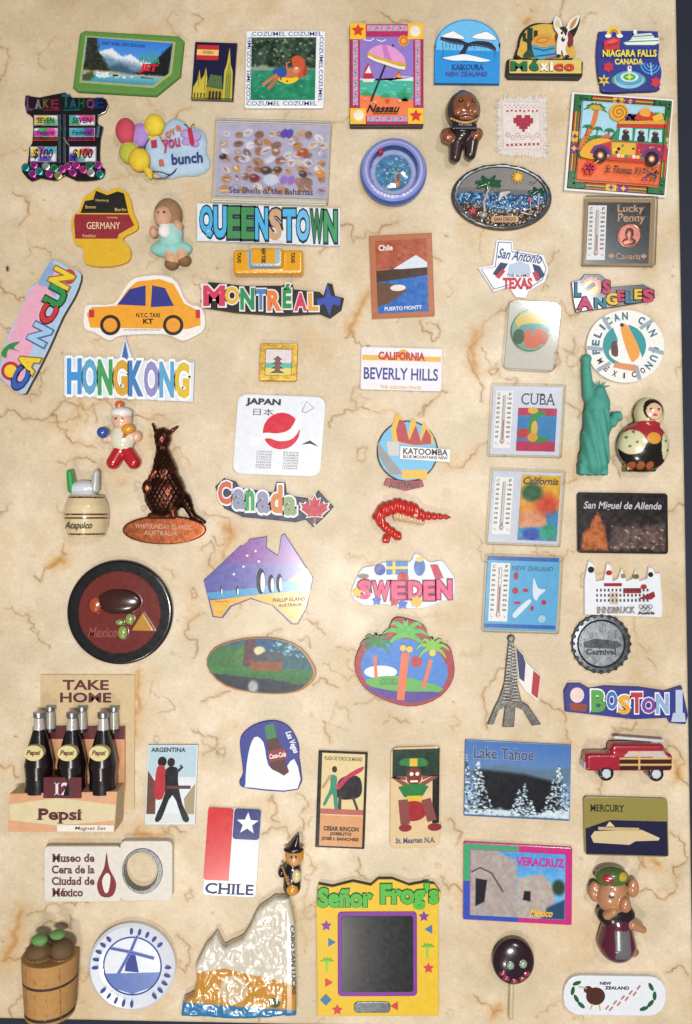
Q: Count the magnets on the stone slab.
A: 72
